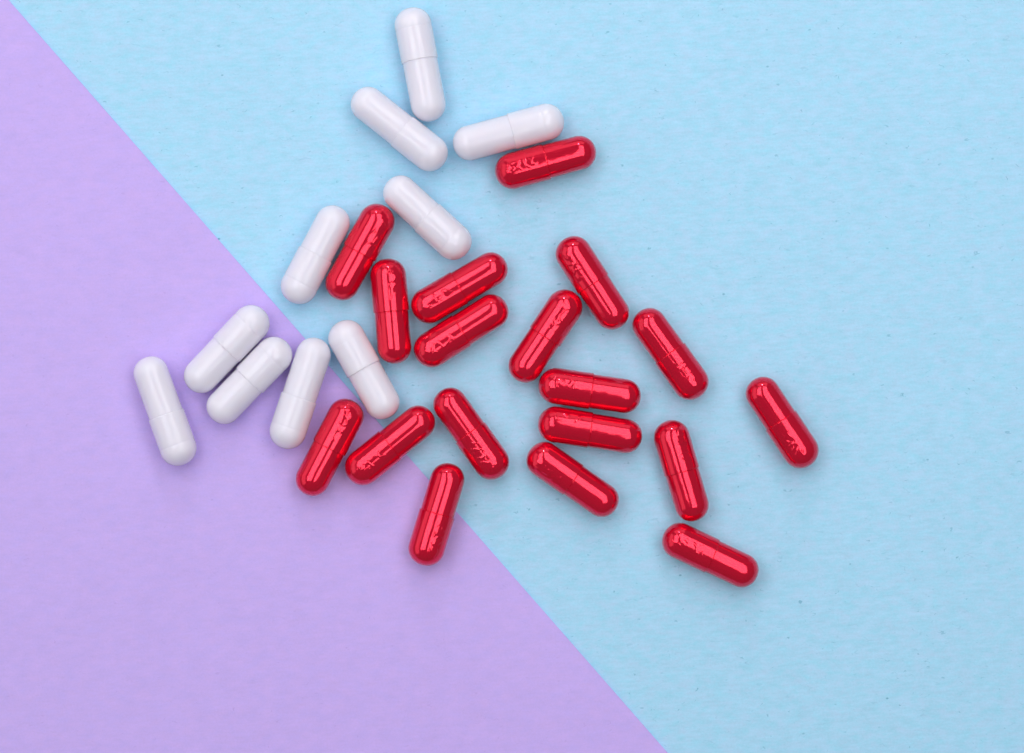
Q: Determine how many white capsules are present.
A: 10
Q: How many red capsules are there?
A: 18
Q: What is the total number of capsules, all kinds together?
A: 28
